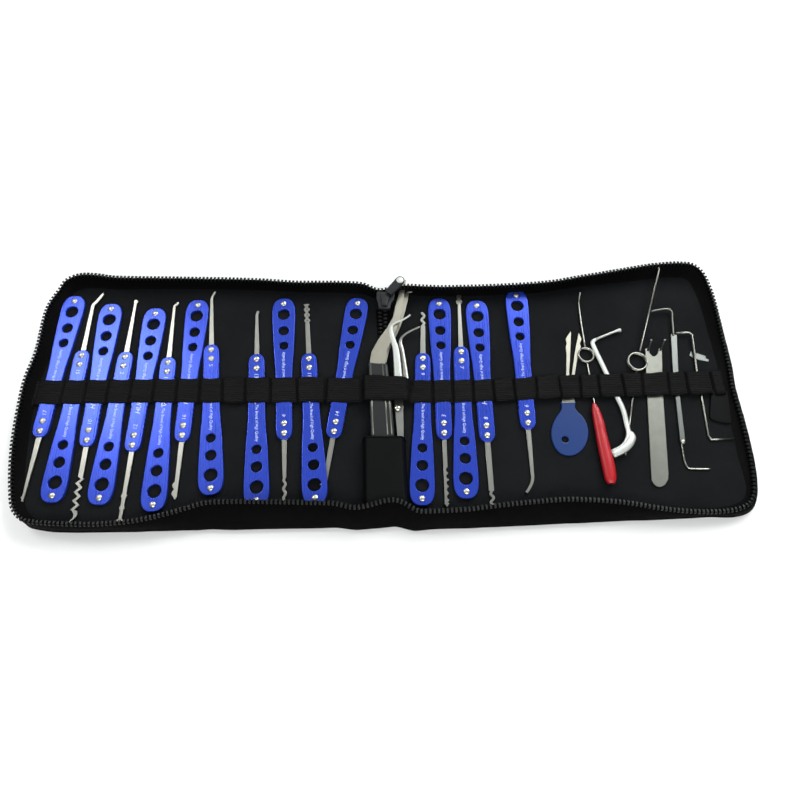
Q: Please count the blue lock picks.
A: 17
